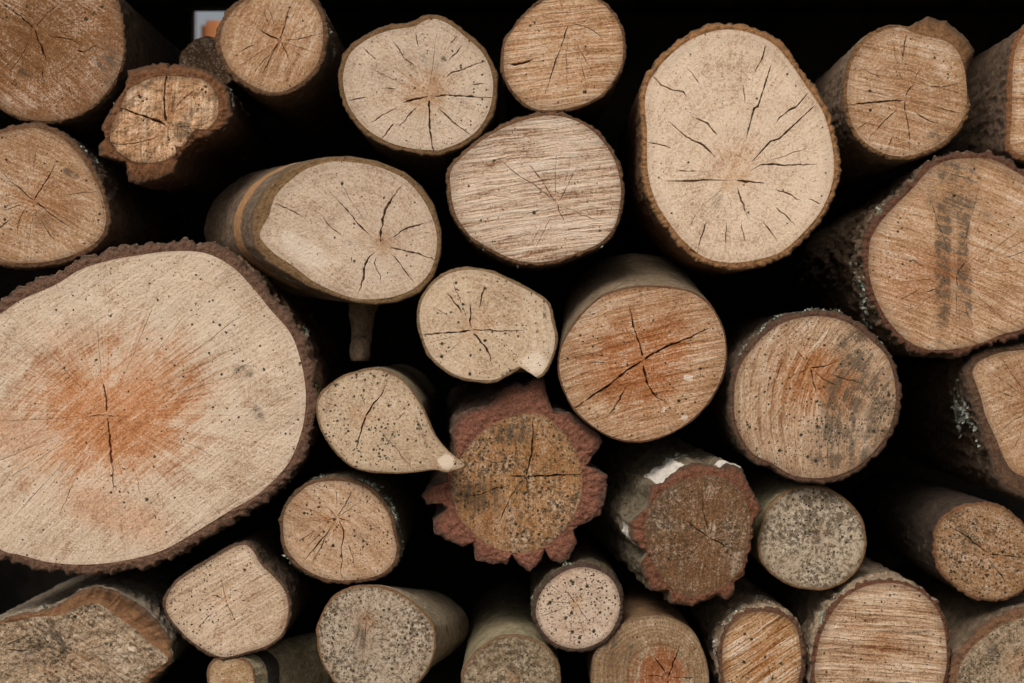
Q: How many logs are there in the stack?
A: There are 34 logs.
